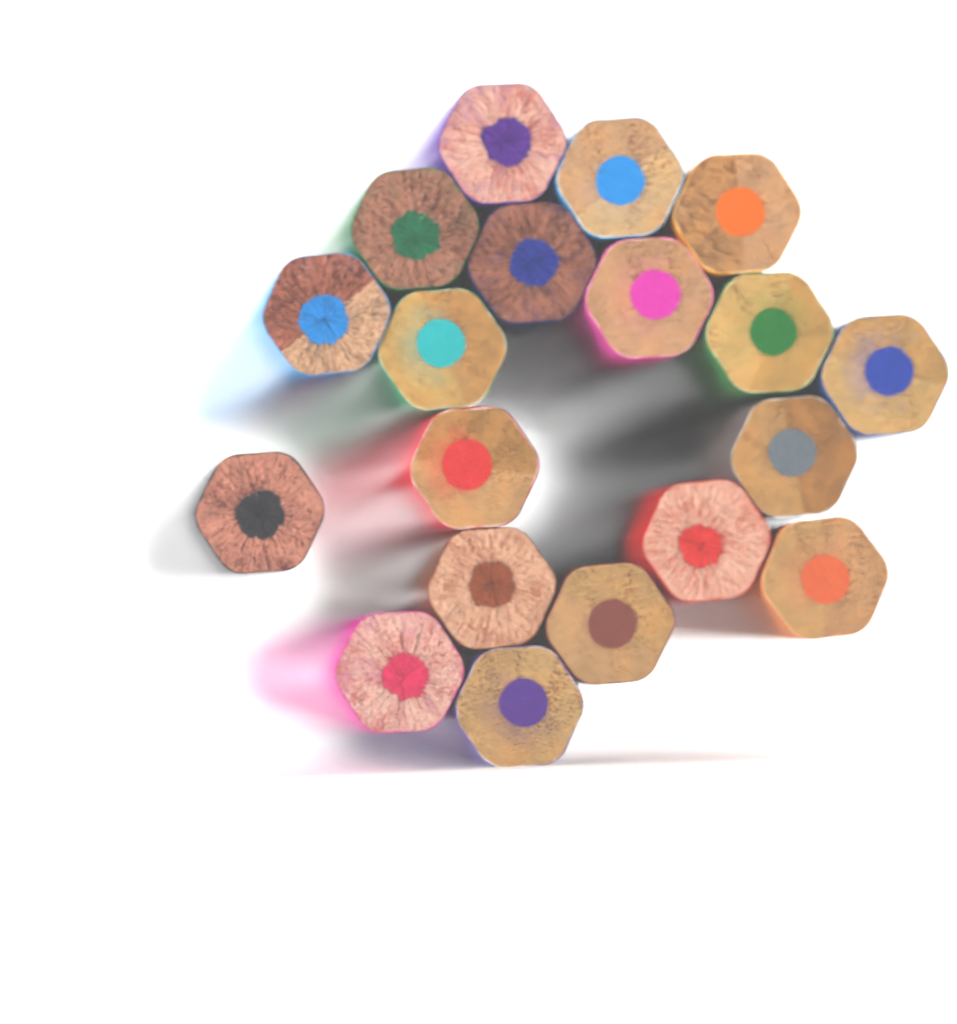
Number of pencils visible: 19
